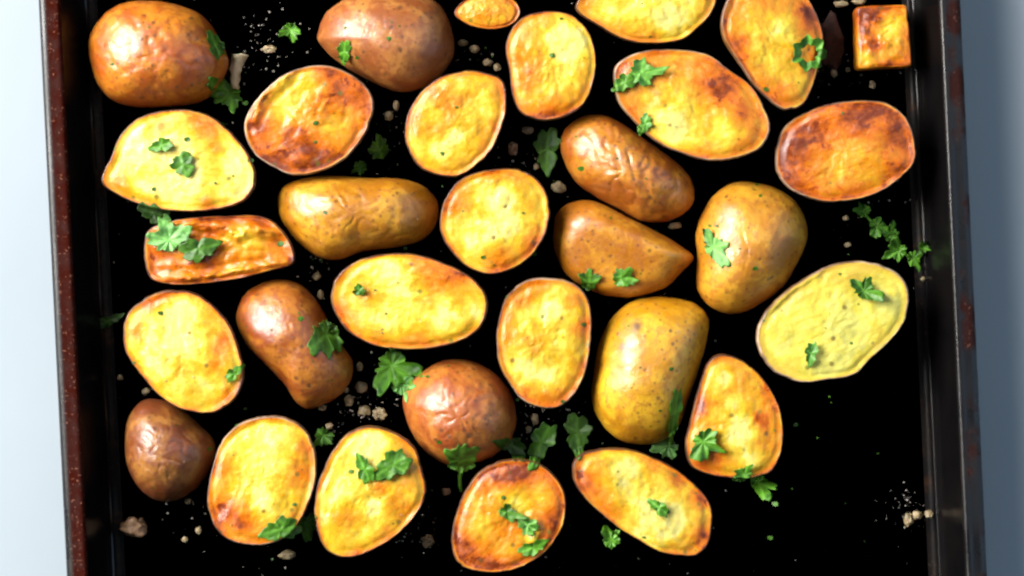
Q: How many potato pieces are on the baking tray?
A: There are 31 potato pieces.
